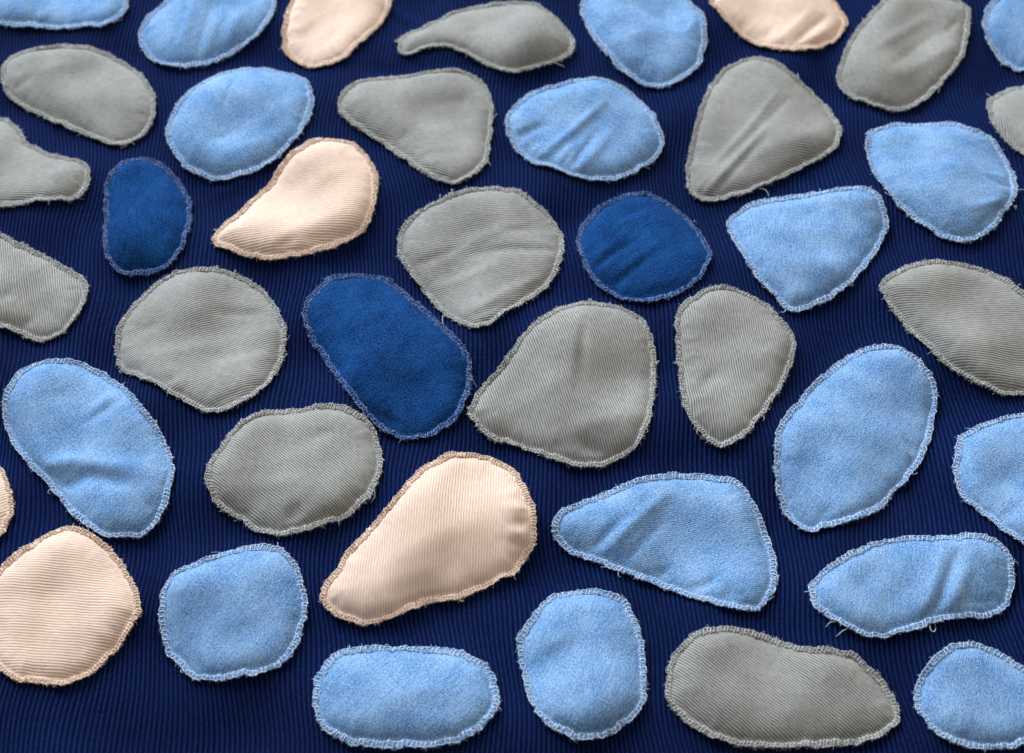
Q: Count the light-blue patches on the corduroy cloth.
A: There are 17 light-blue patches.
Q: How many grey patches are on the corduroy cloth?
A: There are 15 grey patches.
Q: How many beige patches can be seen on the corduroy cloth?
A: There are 6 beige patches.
